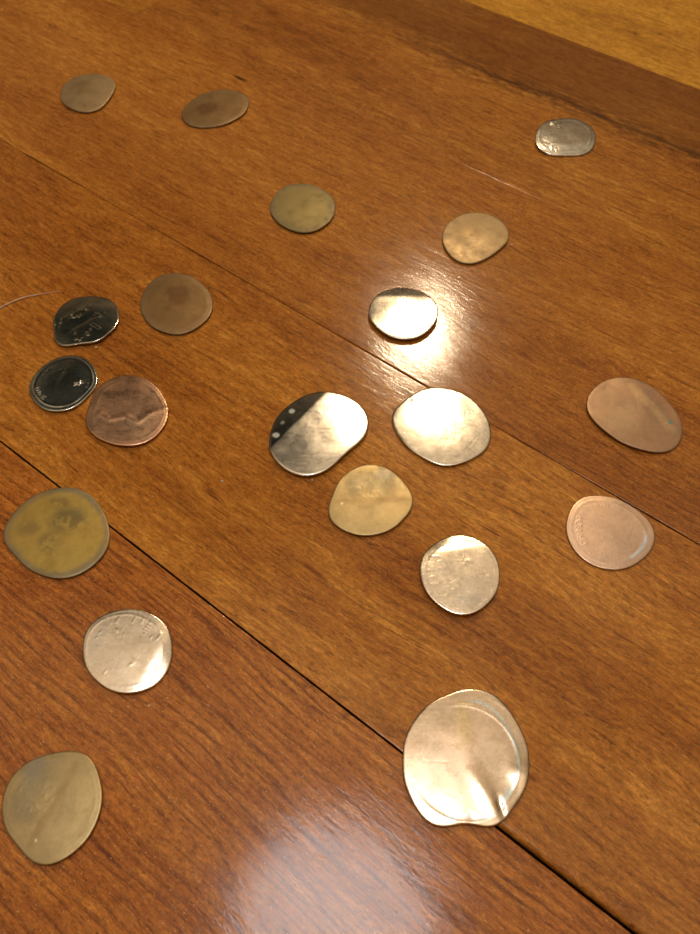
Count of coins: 20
